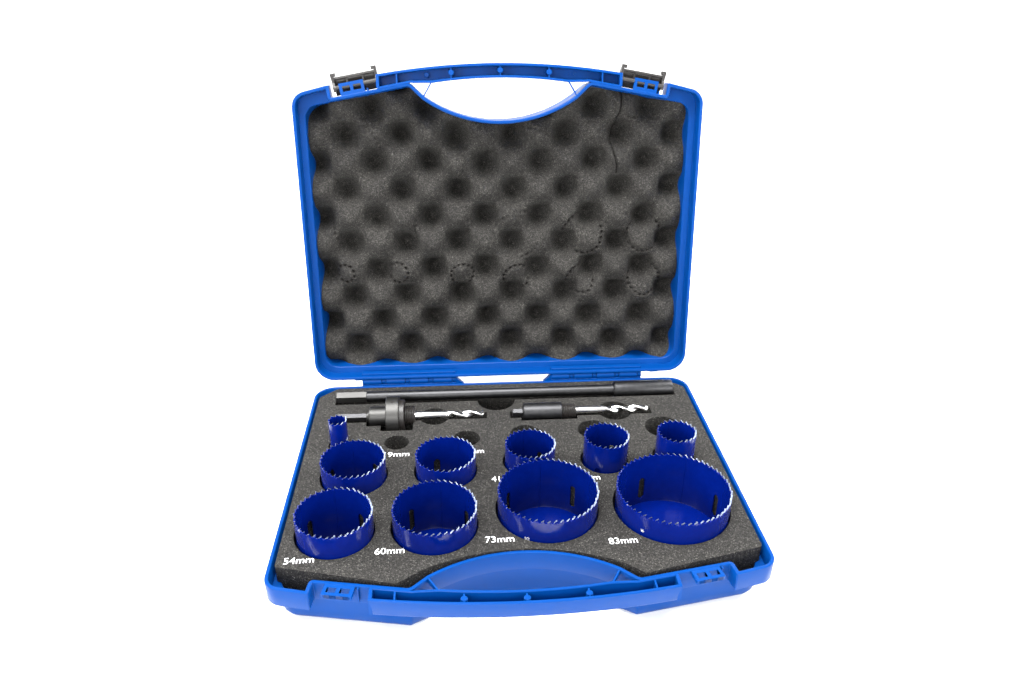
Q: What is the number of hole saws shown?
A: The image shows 10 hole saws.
